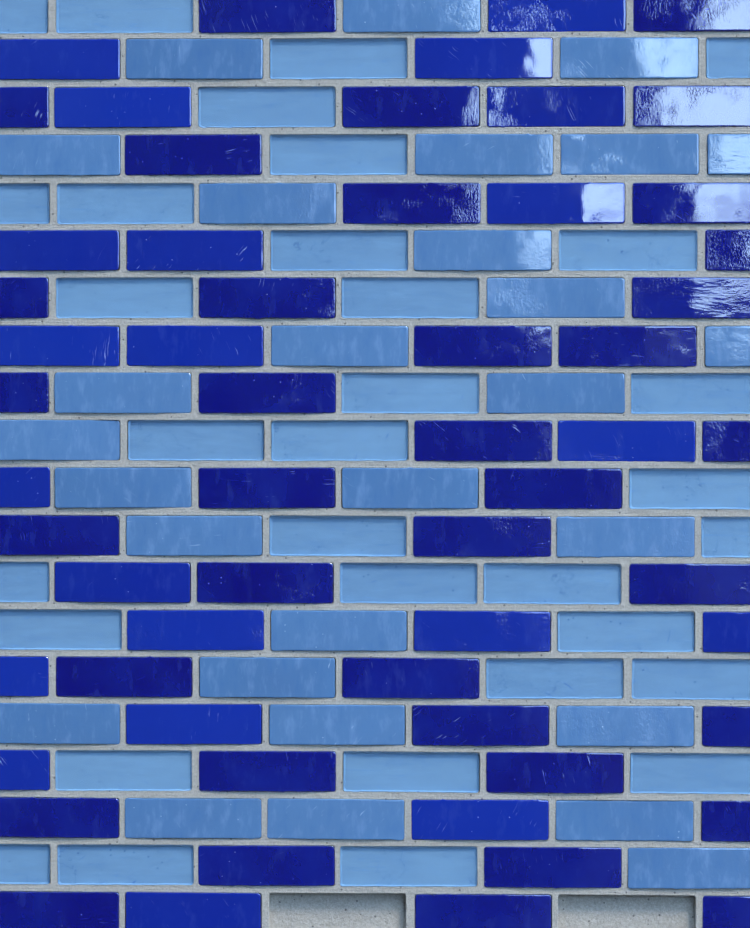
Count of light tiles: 60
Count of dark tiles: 58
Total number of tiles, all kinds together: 118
